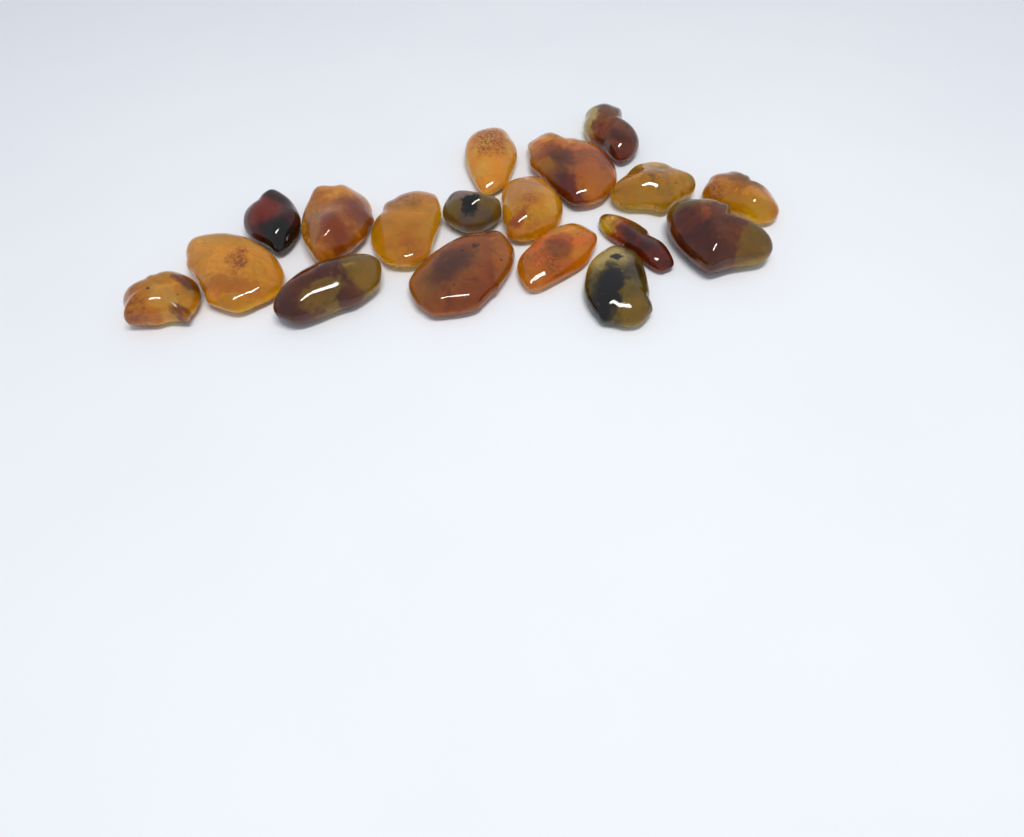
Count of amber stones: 18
